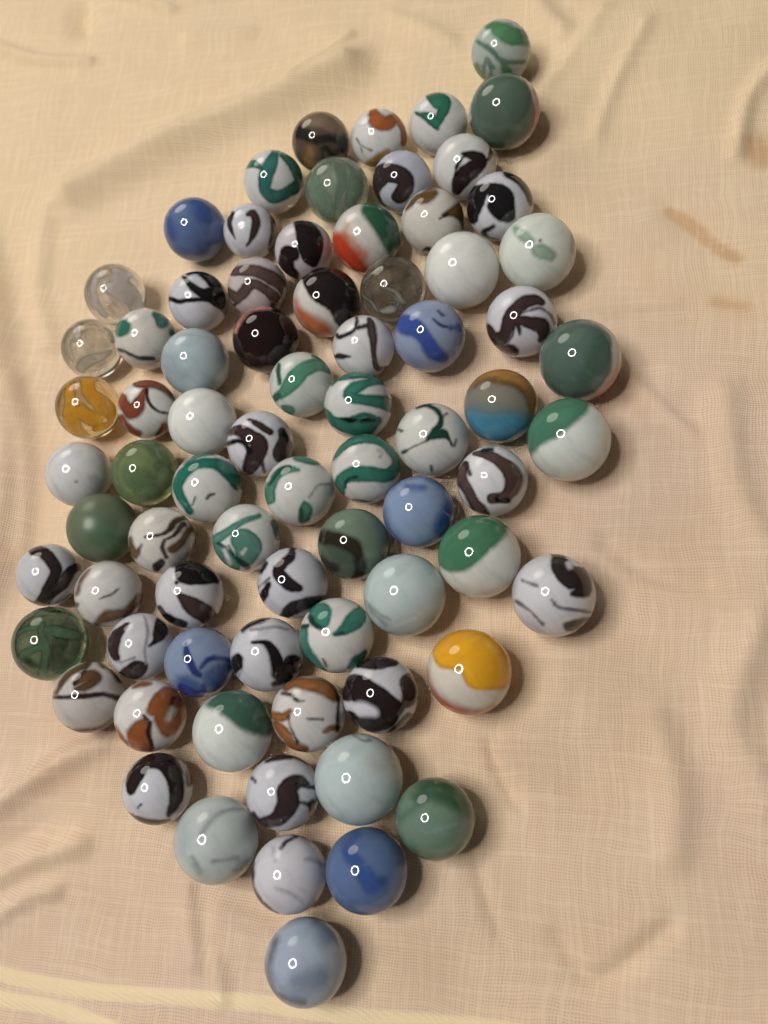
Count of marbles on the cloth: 76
